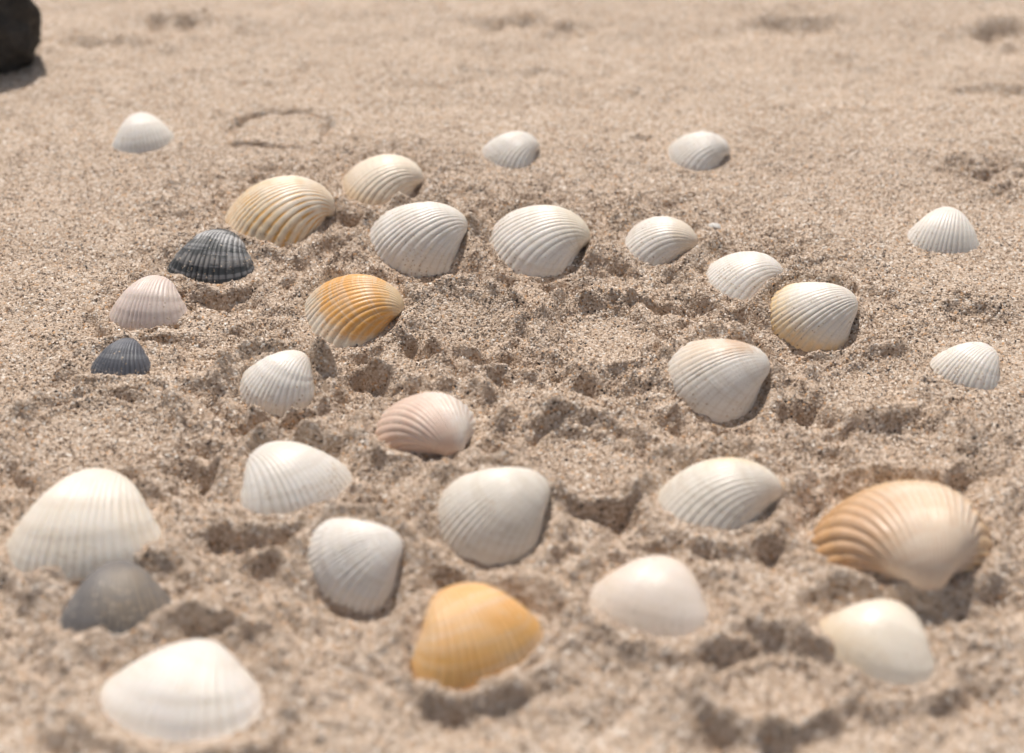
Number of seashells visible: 30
